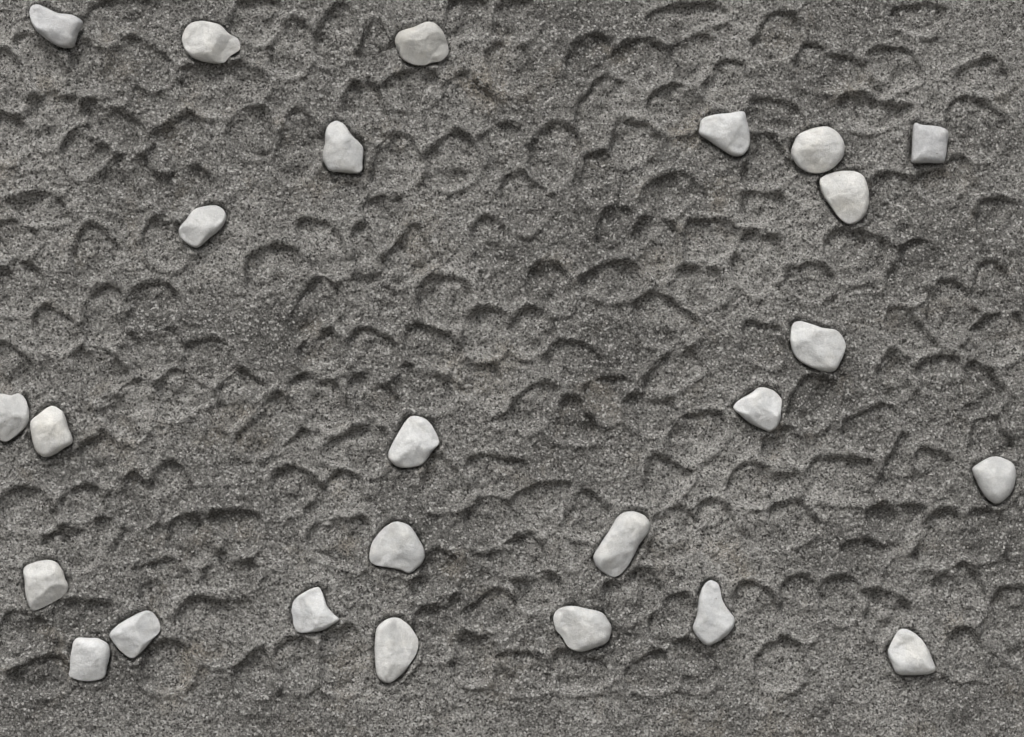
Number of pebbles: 25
